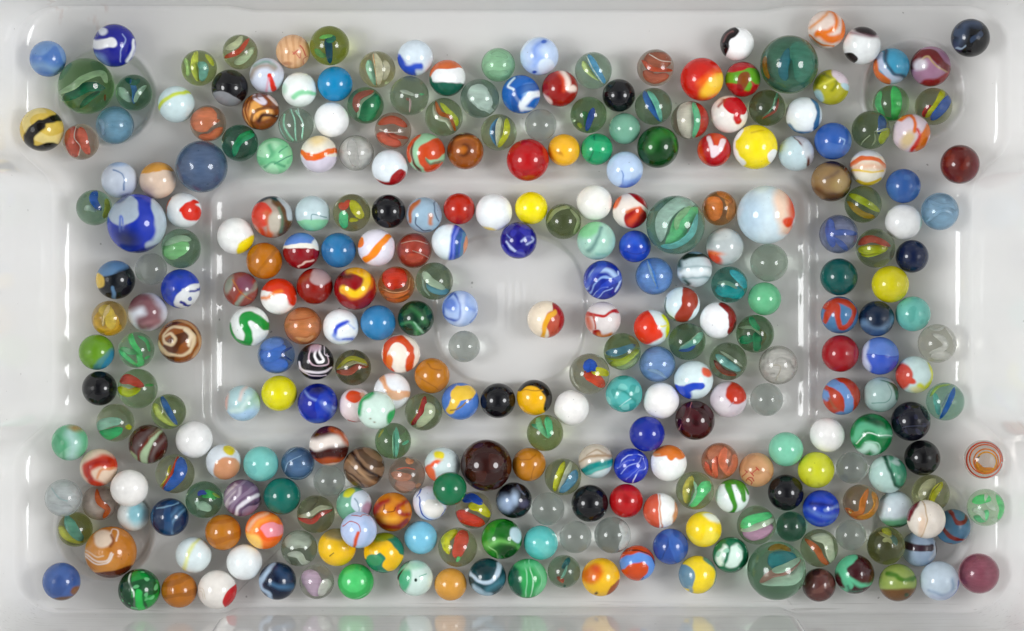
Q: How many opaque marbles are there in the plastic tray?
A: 199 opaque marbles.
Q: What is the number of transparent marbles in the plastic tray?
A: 102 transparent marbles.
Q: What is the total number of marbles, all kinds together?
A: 301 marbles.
